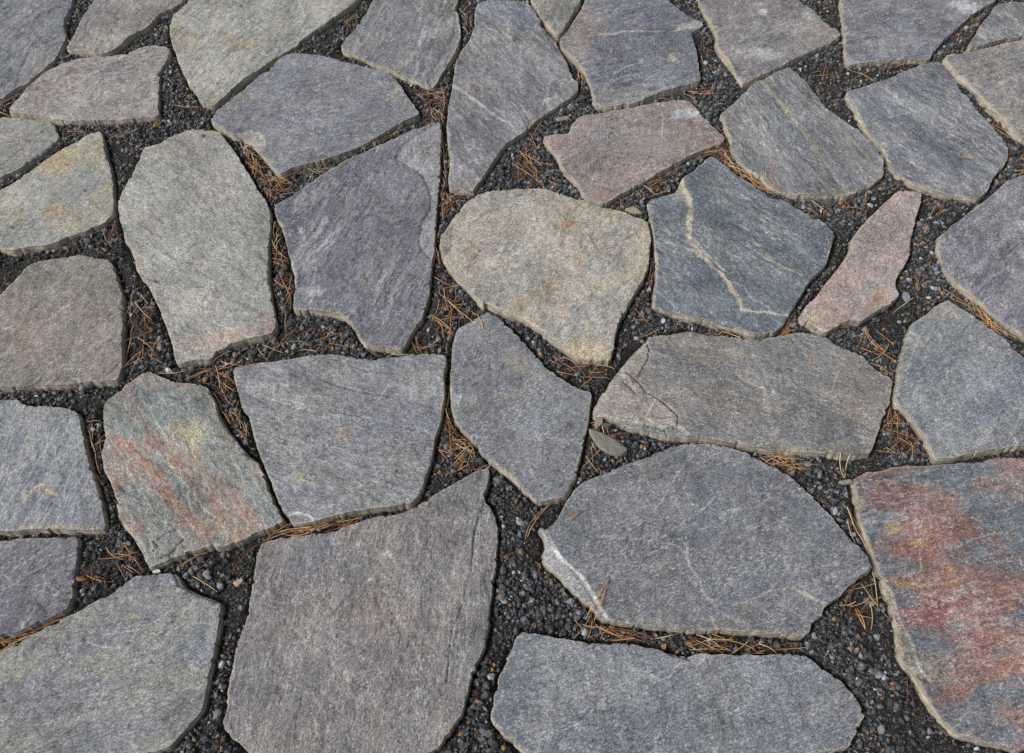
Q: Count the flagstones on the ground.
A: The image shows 37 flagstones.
